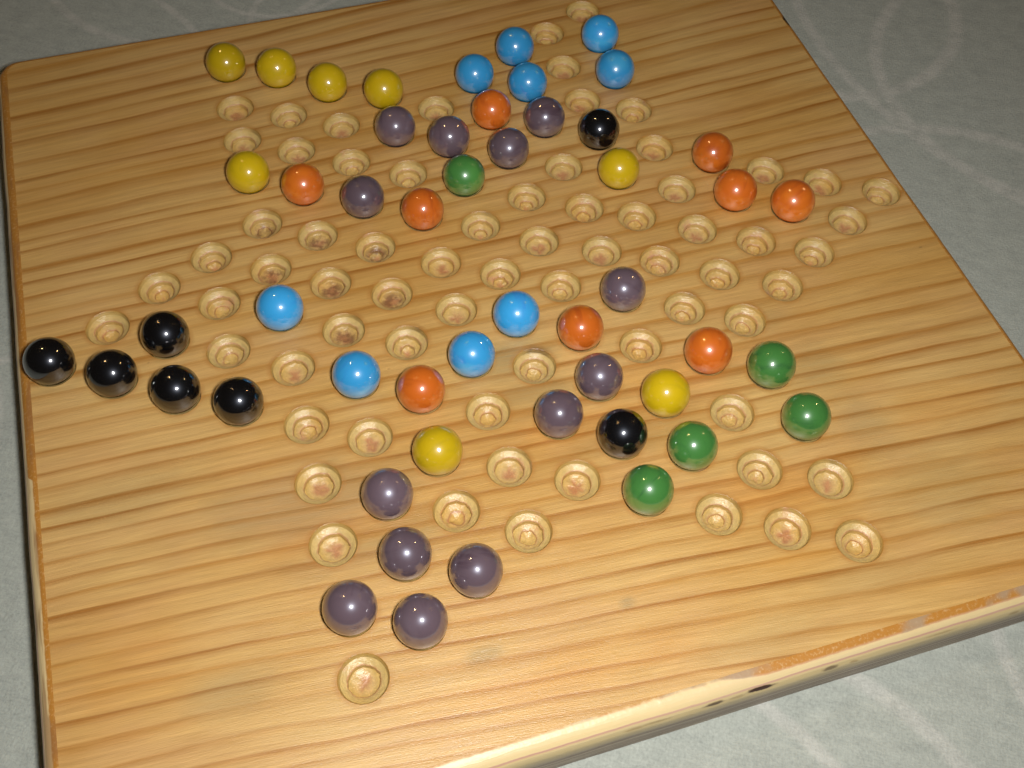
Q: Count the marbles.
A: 51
